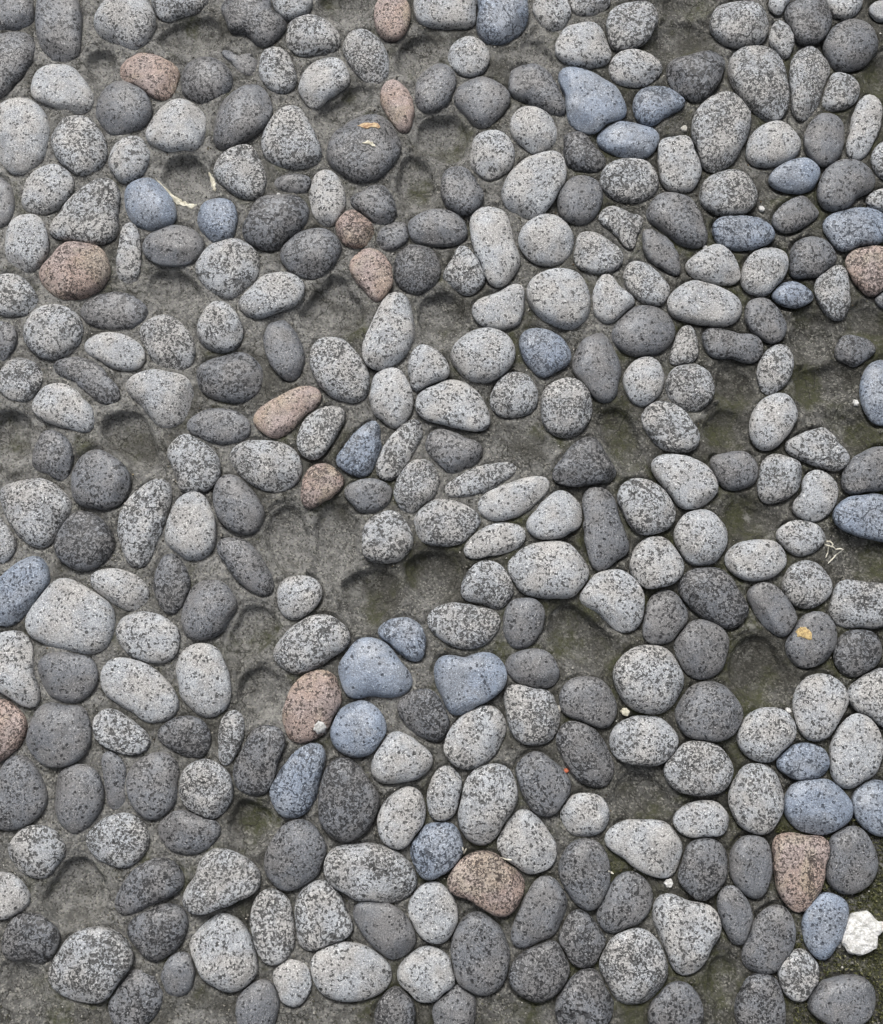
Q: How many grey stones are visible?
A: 157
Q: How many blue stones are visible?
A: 25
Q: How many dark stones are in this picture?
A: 106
